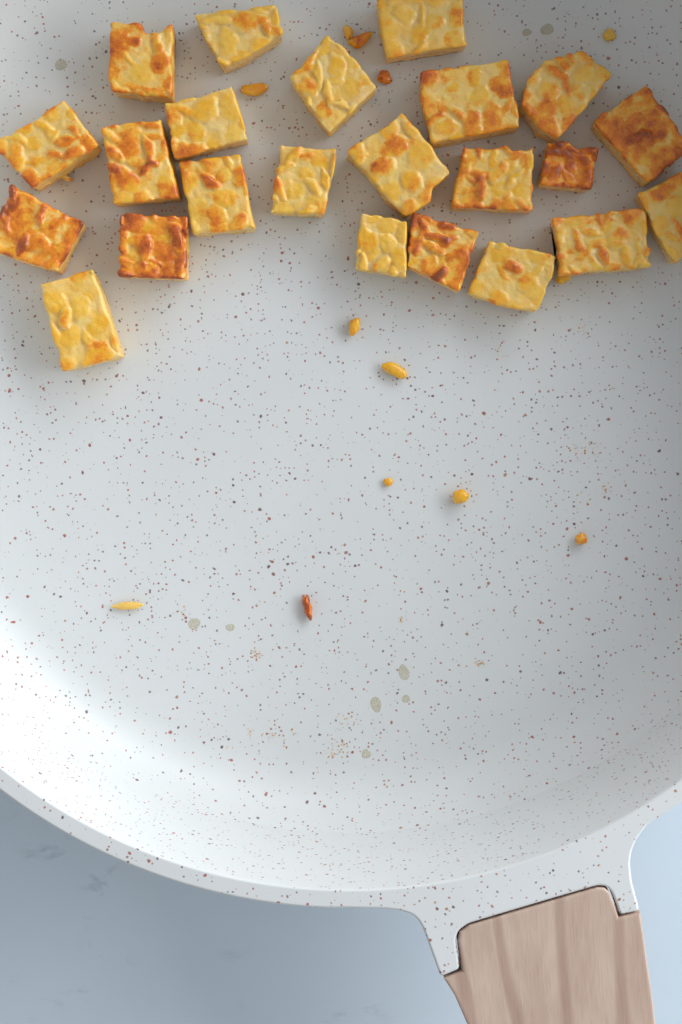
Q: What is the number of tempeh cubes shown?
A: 23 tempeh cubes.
